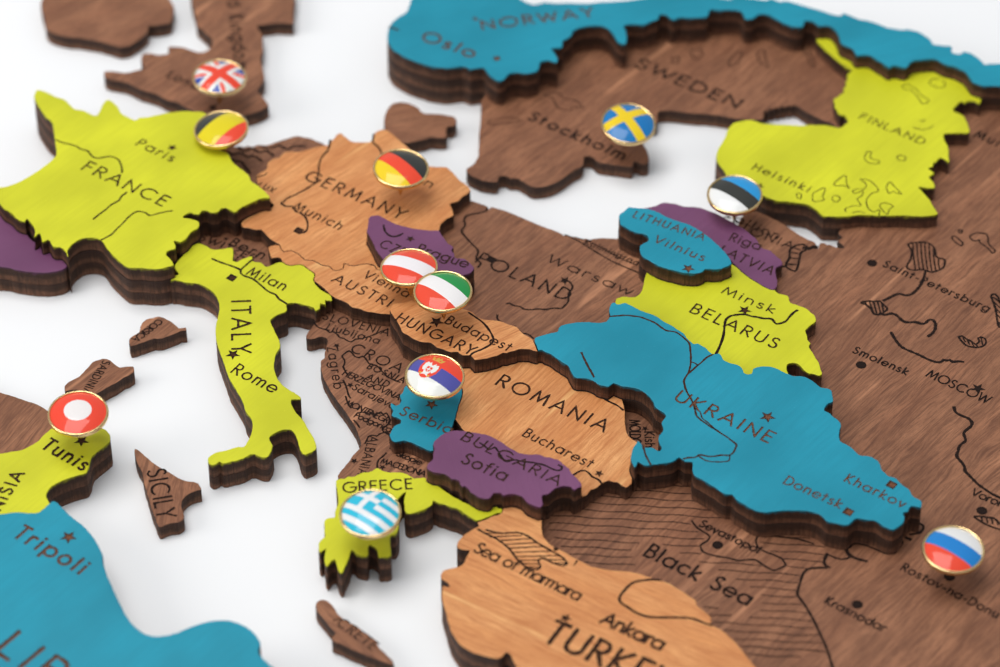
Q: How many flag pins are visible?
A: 11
